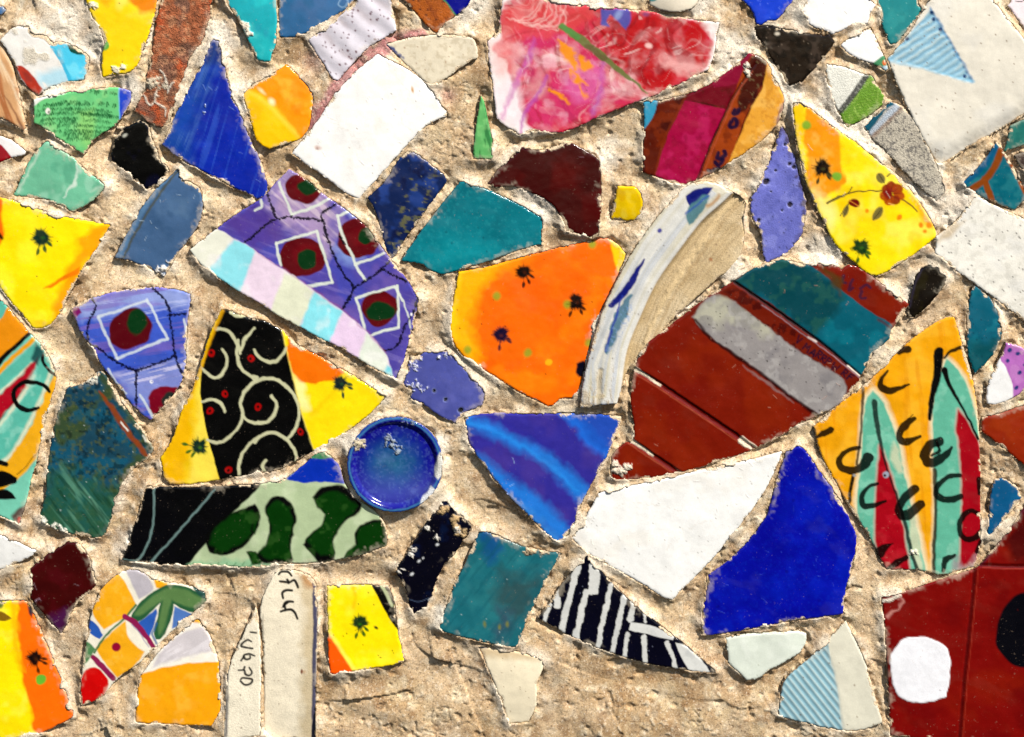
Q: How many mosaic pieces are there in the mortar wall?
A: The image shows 77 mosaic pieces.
